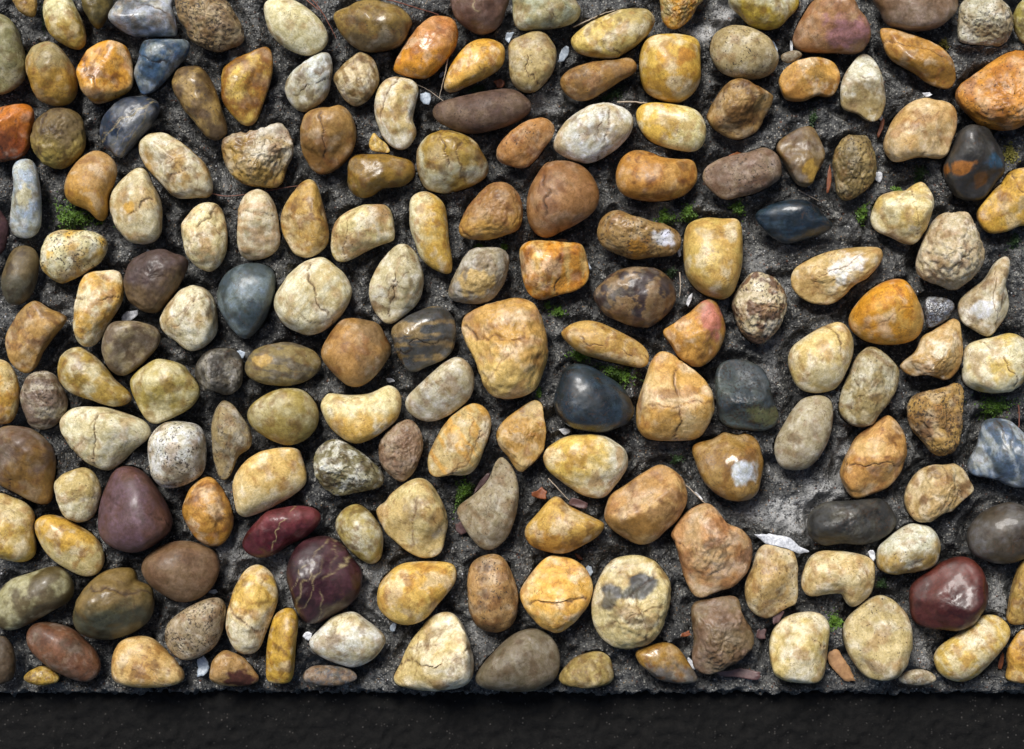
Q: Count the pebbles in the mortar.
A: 175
